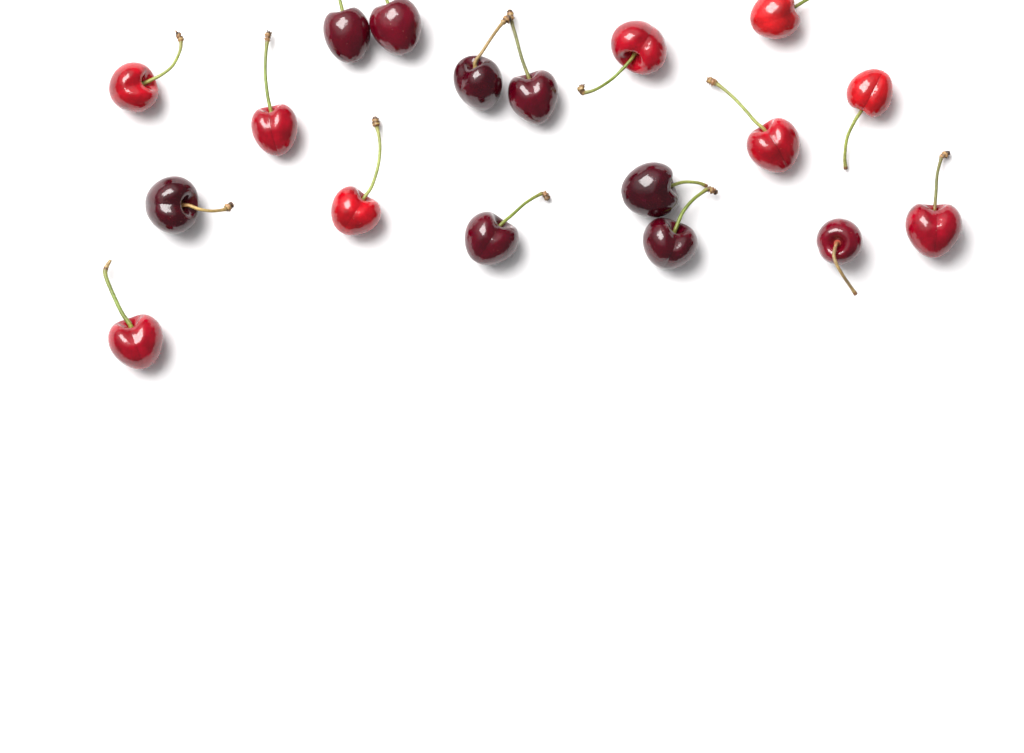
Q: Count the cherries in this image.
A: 18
